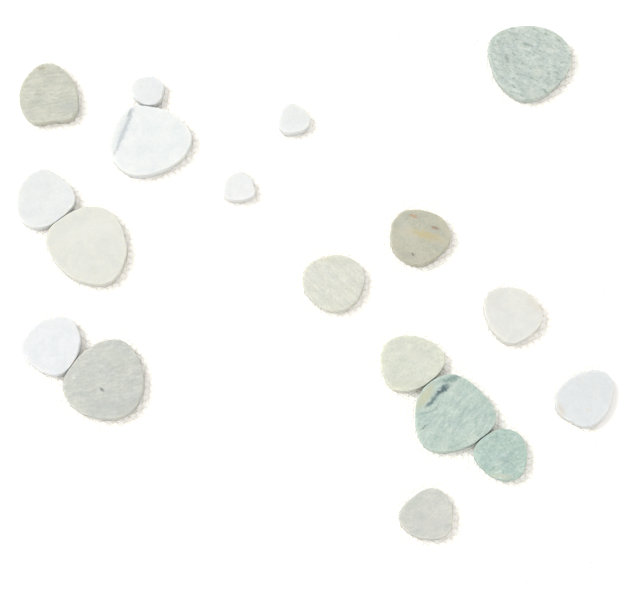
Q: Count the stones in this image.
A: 18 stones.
